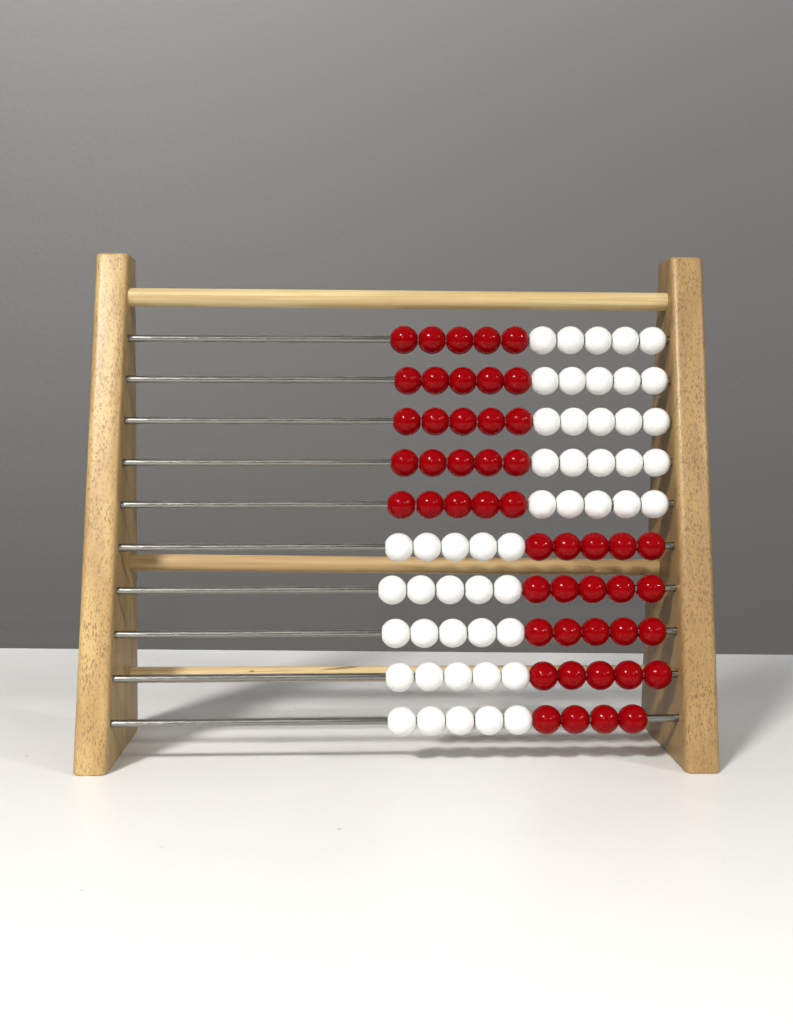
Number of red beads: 49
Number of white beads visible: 50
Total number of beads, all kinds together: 99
